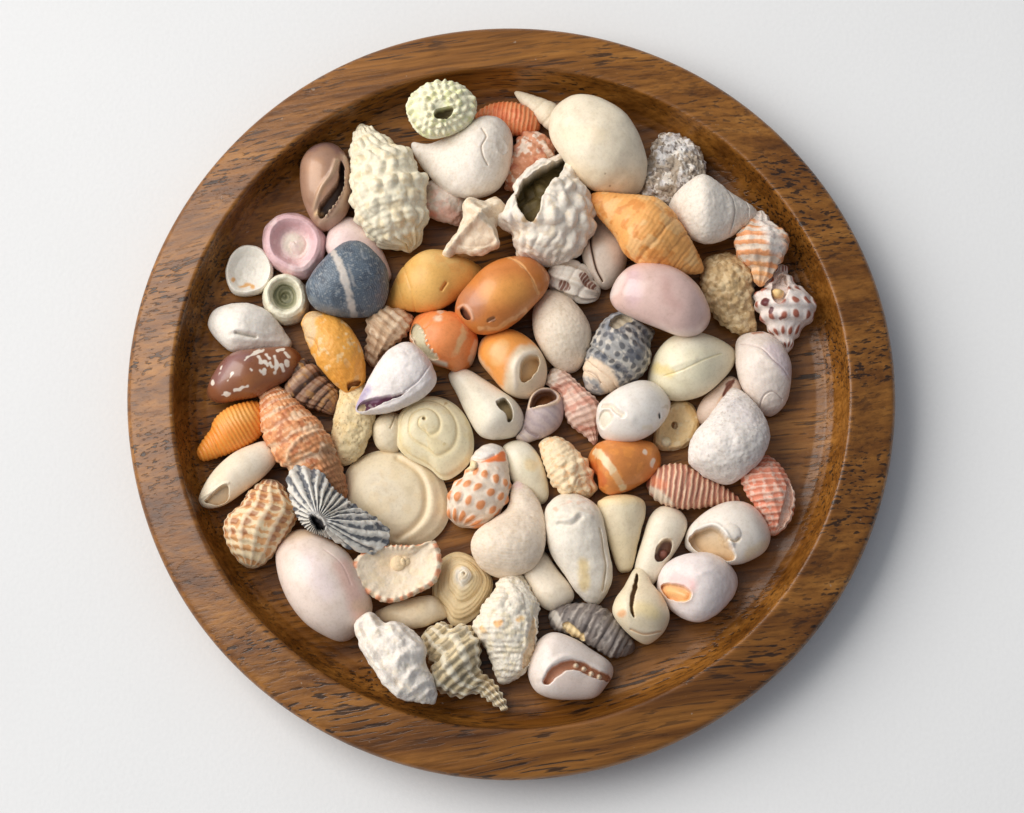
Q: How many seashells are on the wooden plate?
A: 78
